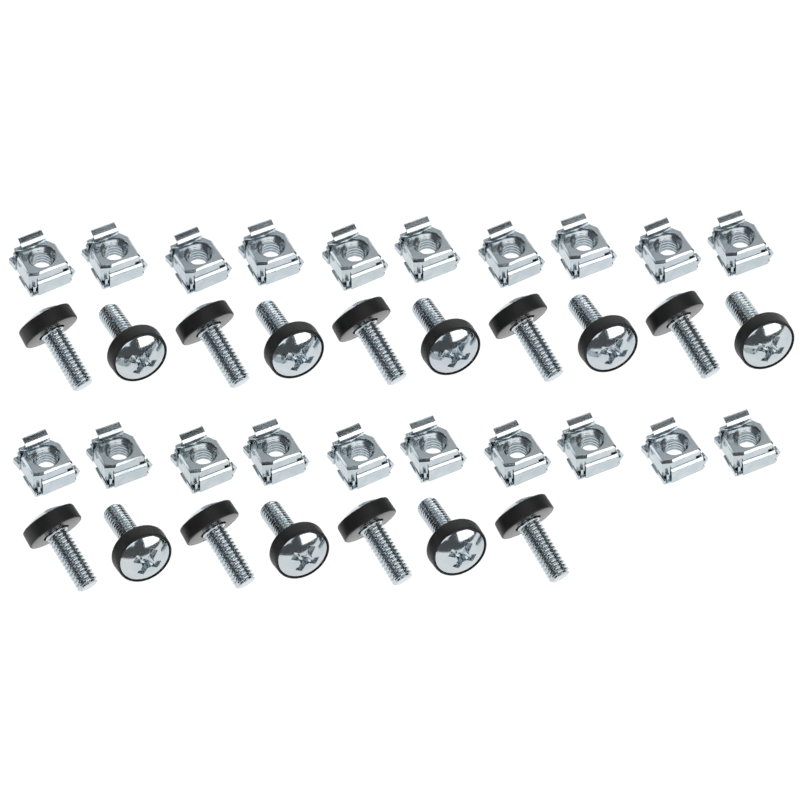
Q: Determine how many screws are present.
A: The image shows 17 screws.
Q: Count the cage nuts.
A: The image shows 20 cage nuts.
